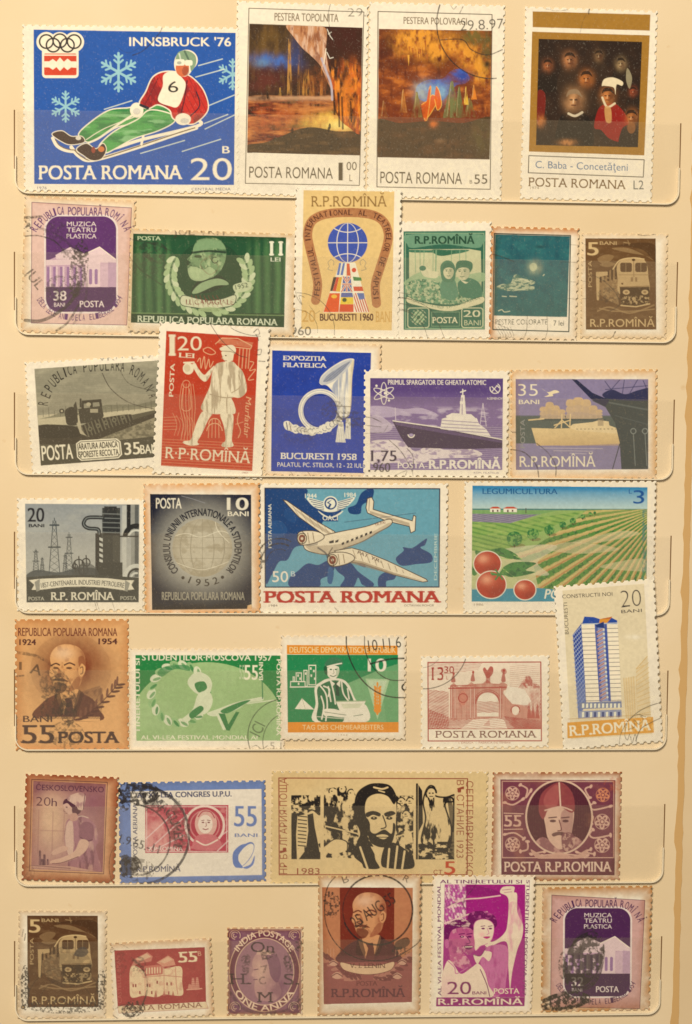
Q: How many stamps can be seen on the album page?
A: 34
